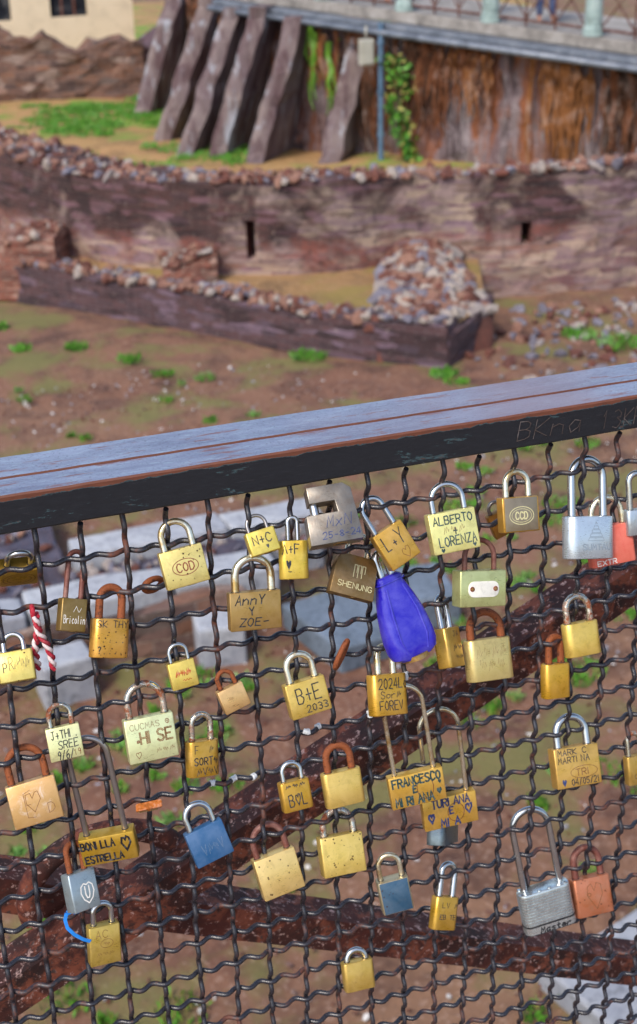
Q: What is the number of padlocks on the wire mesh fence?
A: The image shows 49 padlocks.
